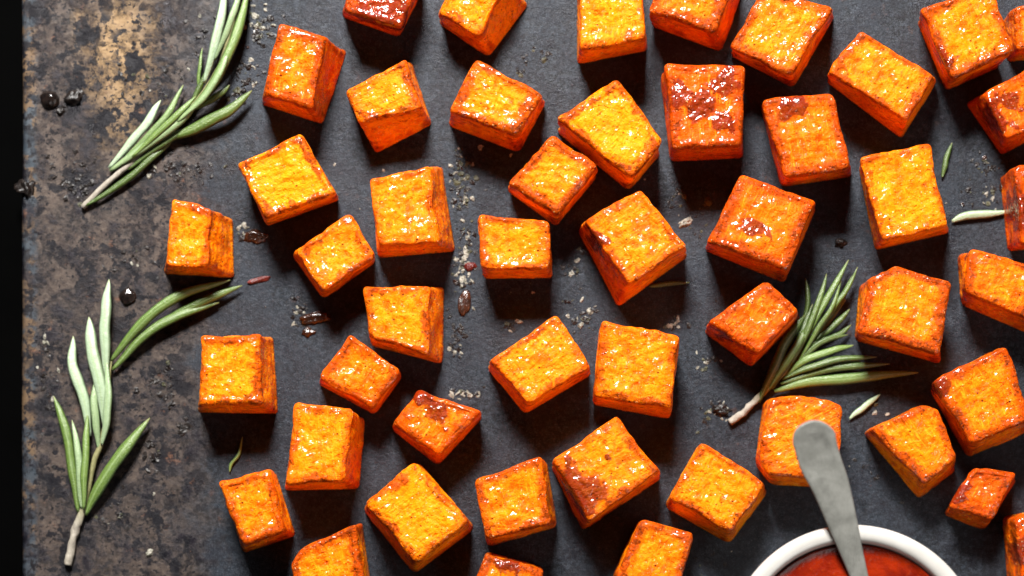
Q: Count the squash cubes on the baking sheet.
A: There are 48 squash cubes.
